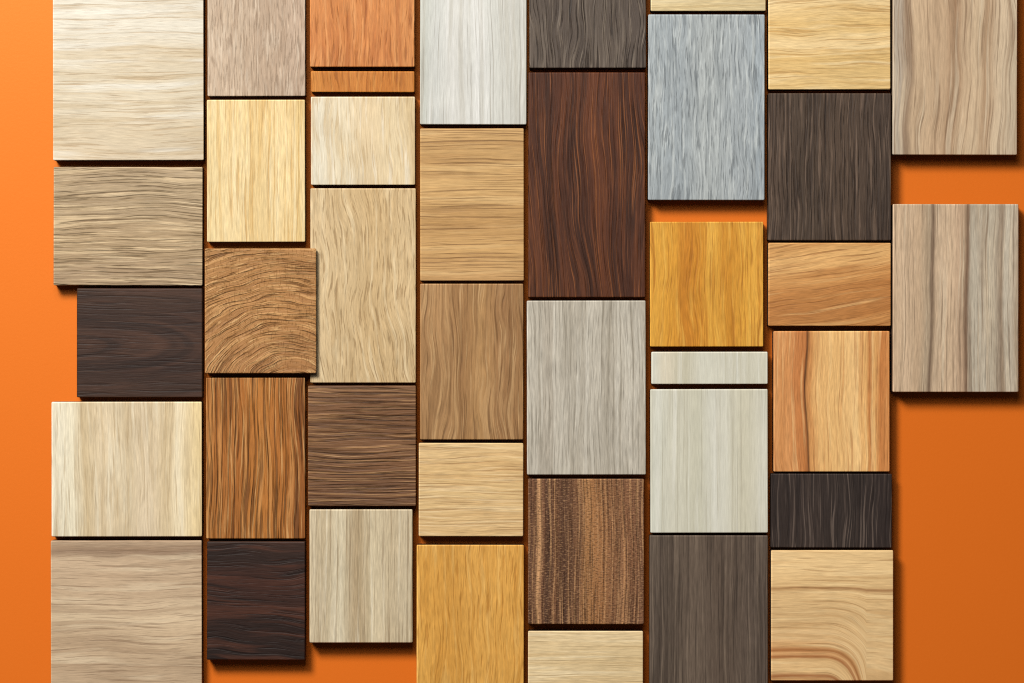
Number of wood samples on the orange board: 40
